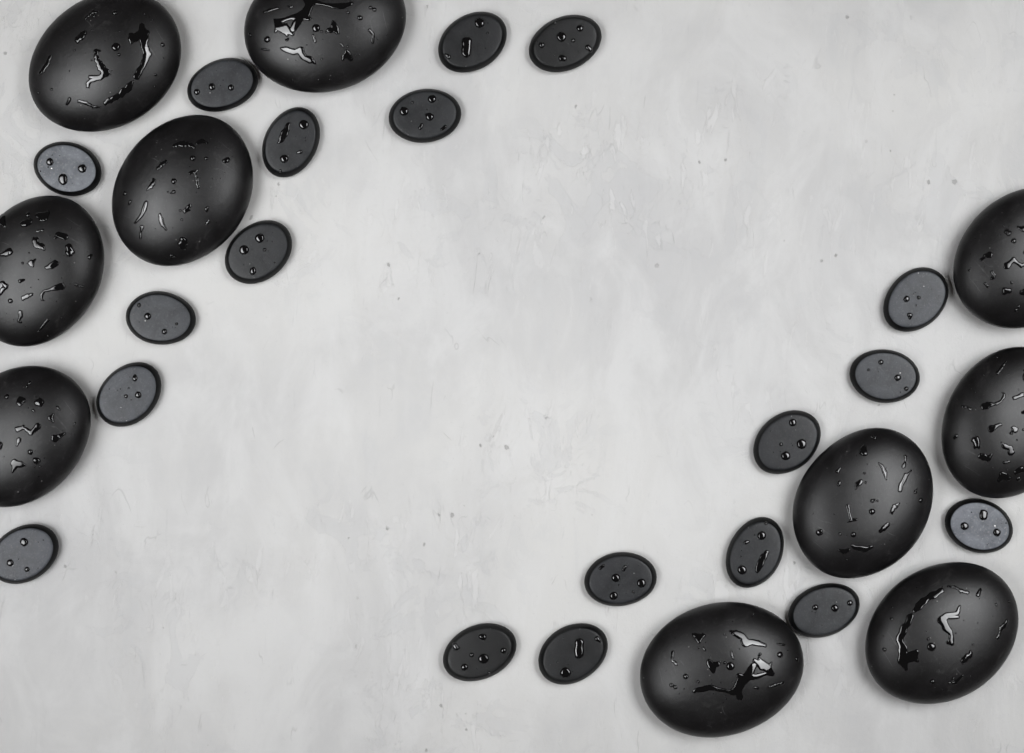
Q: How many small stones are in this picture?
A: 19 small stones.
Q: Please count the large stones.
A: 10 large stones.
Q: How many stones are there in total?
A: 29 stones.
